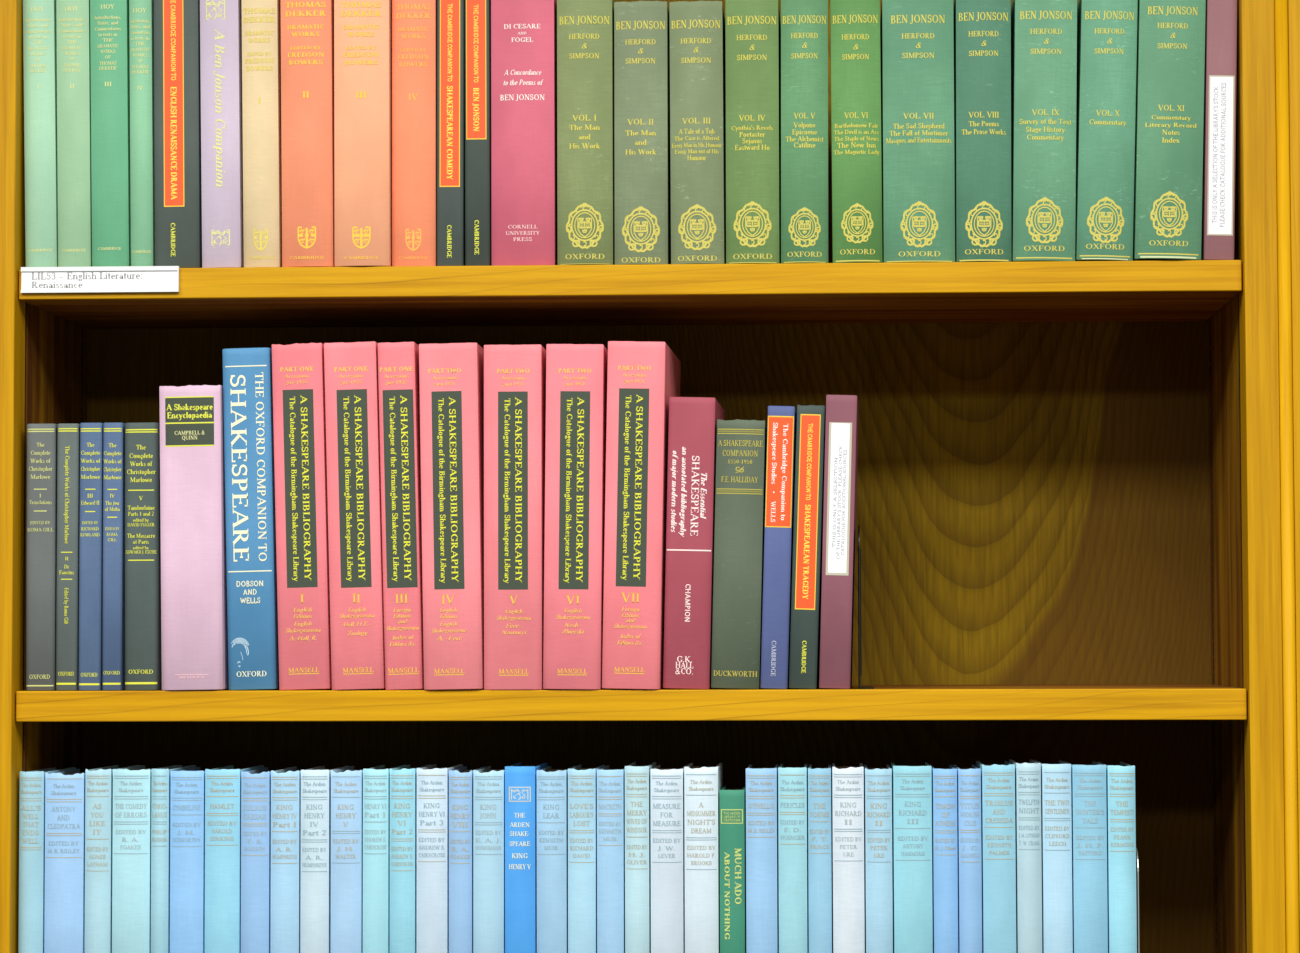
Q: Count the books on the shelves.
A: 81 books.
